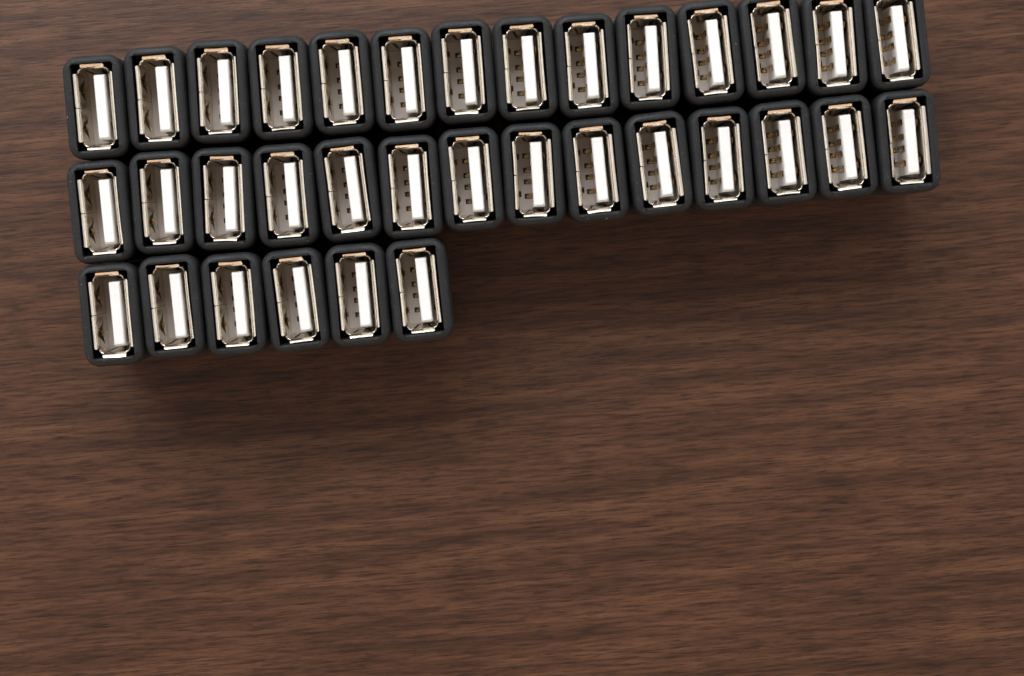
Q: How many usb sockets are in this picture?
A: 34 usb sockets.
